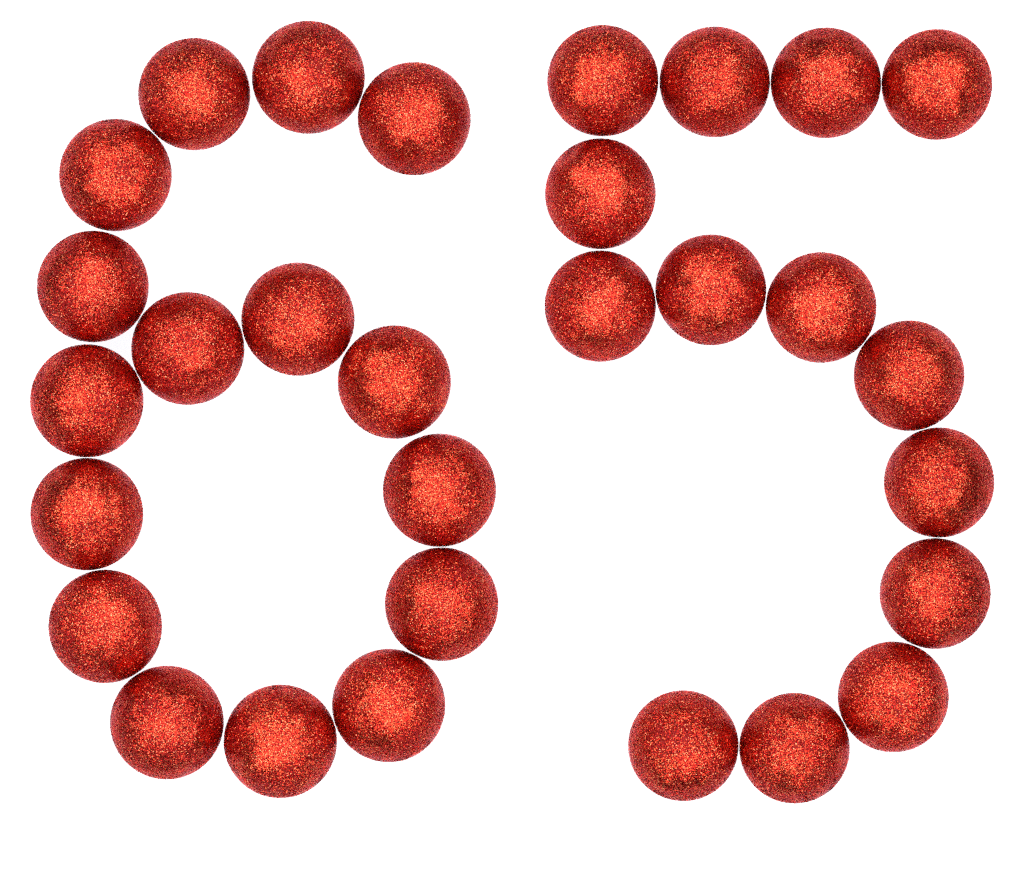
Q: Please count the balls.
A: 30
